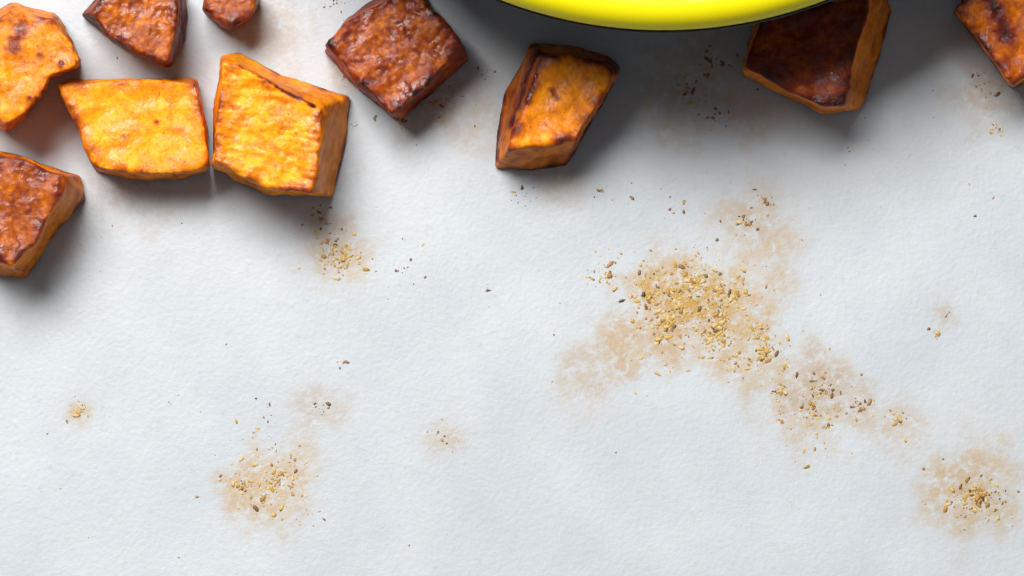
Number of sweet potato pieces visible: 10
